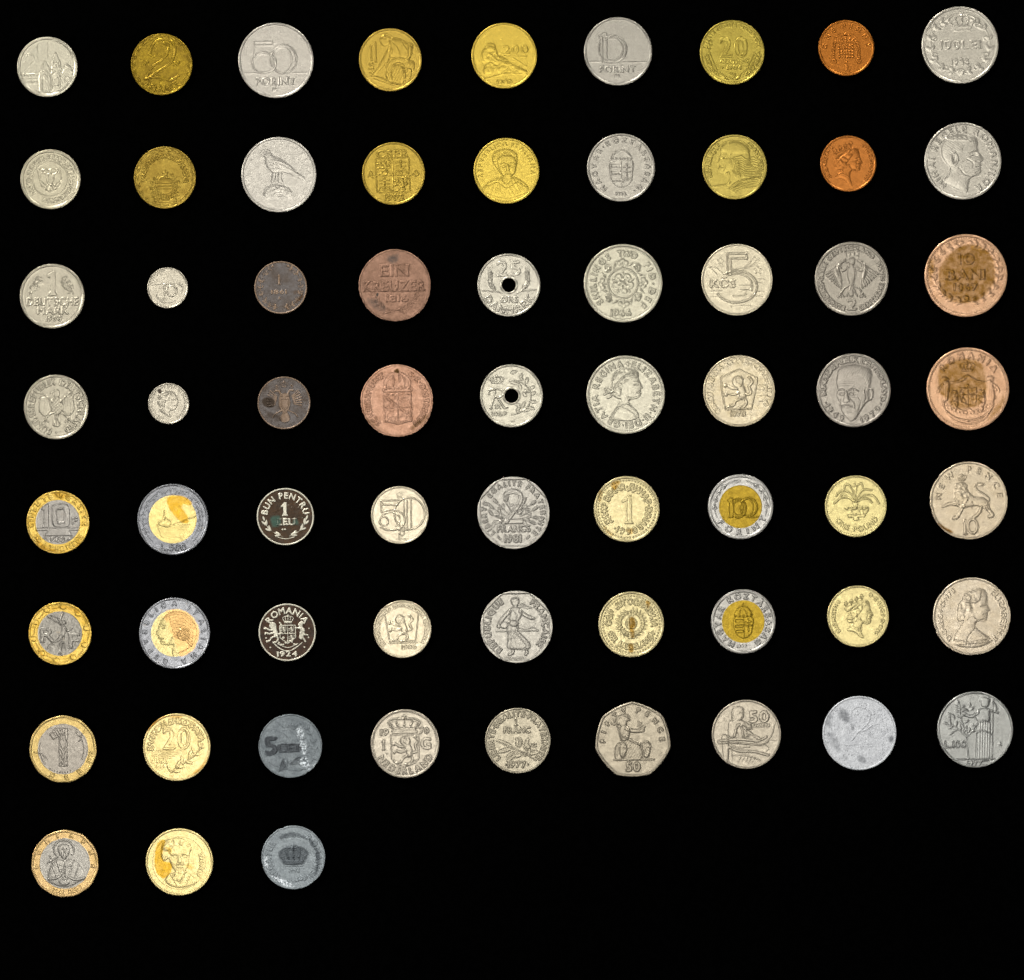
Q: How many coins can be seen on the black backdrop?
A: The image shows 66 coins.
